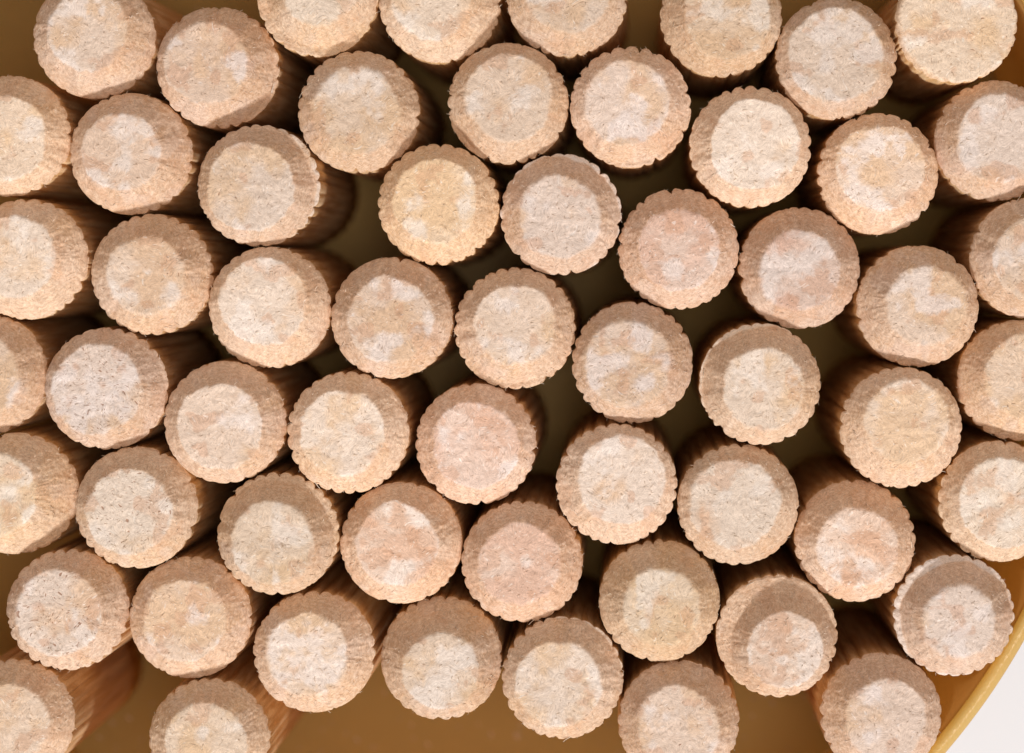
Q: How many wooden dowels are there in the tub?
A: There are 58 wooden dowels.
